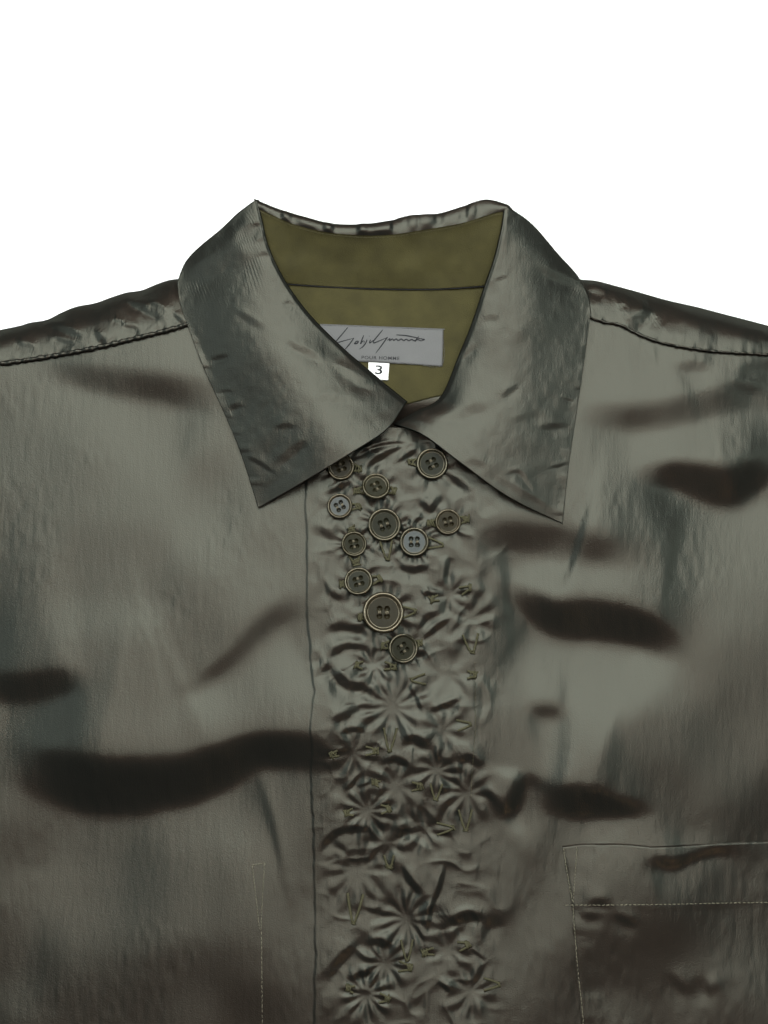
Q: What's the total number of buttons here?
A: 11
